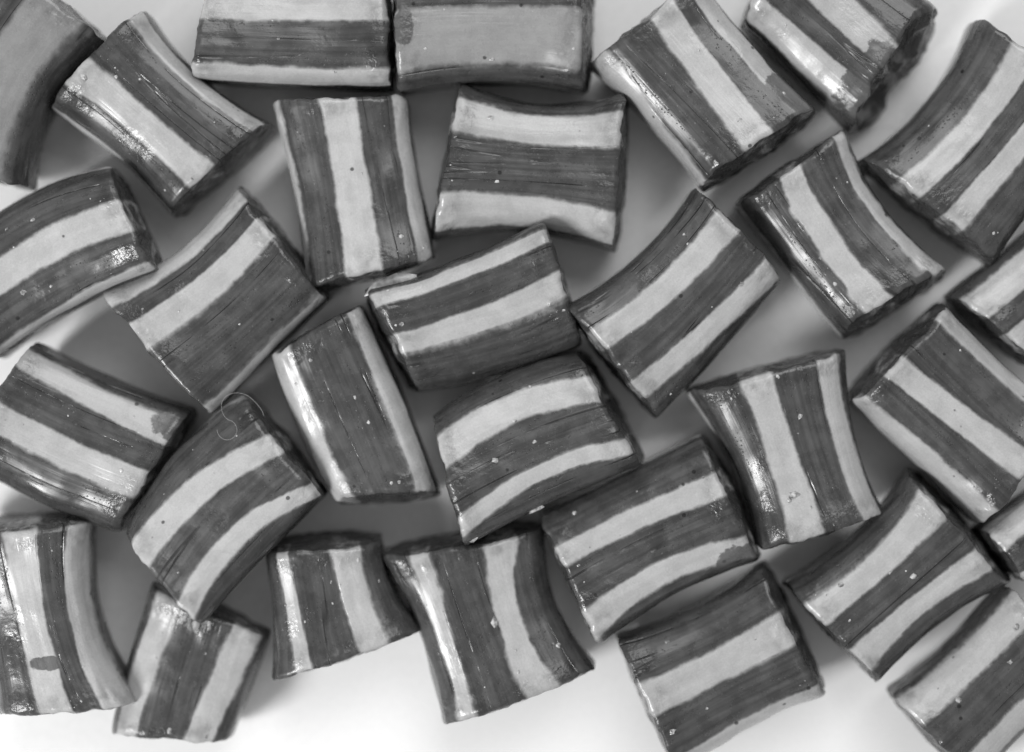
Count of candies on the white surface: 30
